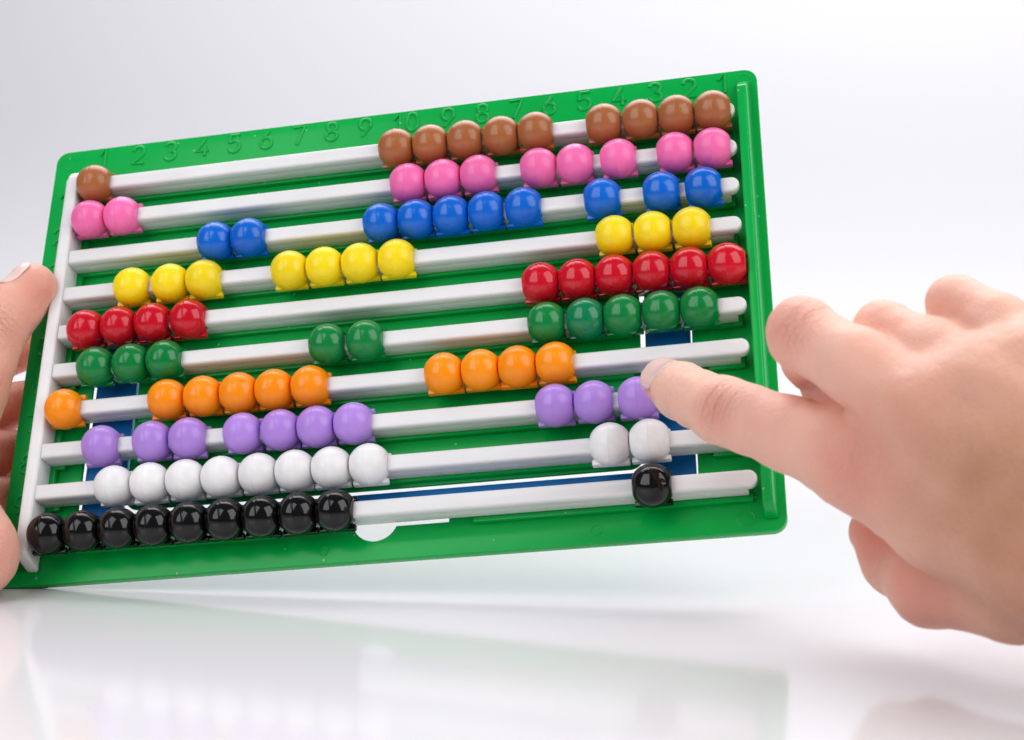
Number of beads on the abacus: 100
